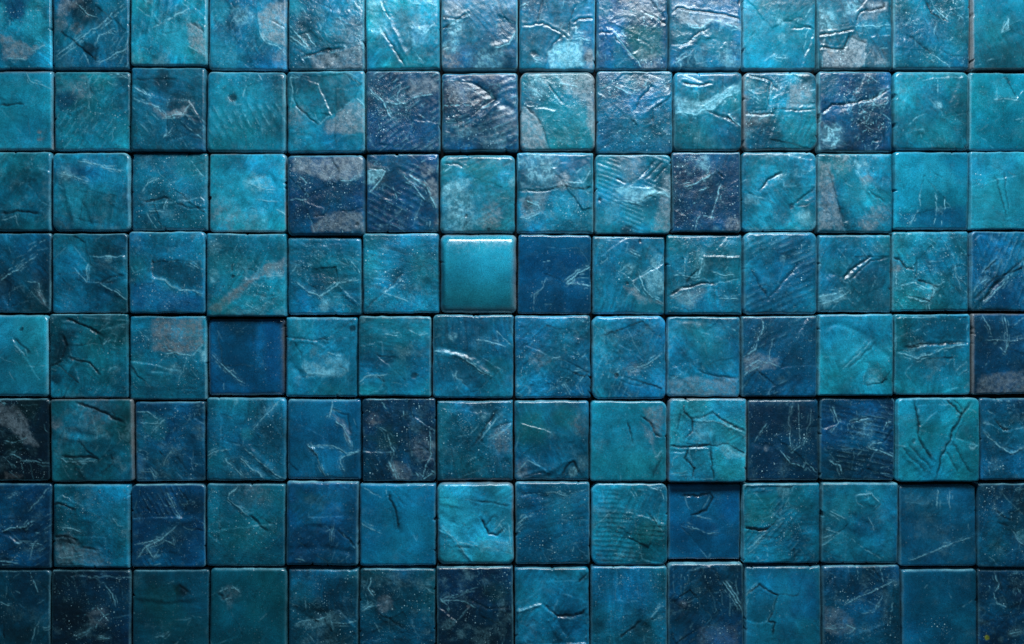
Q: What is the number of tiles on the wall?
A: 112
